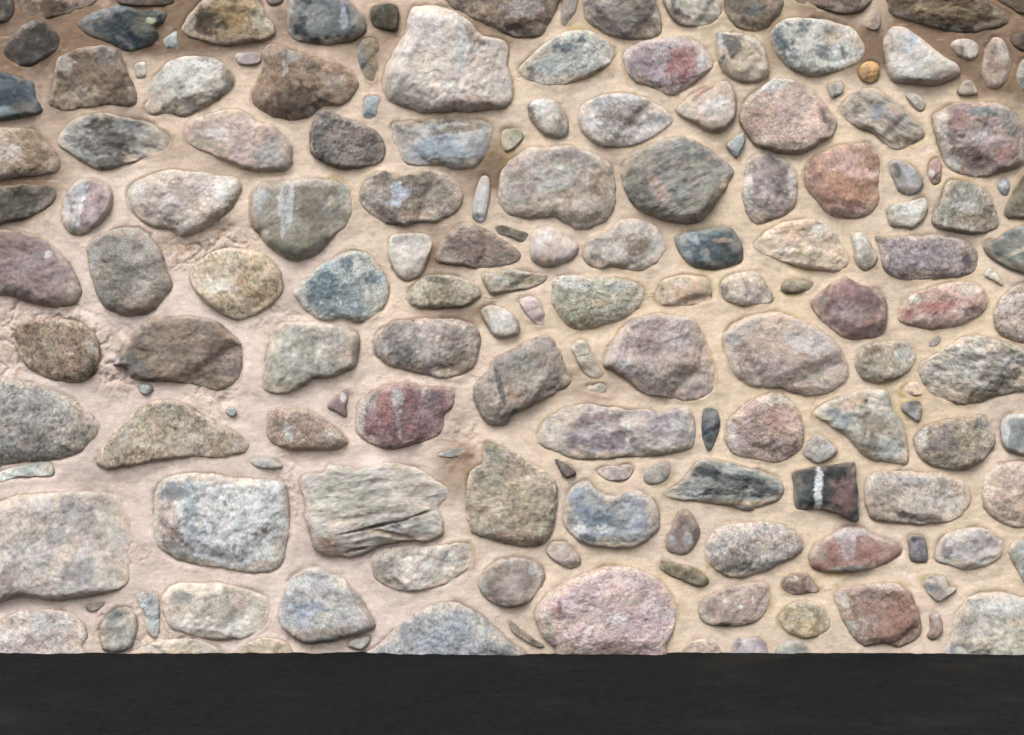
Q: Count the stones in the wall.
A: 171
